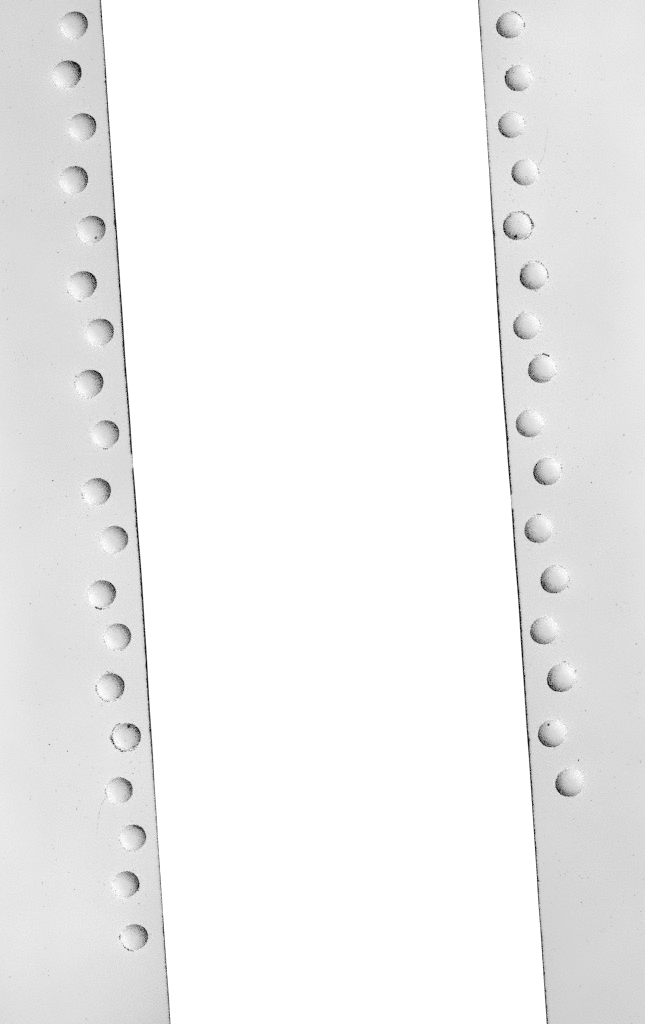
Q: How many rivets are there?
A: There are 35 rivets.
